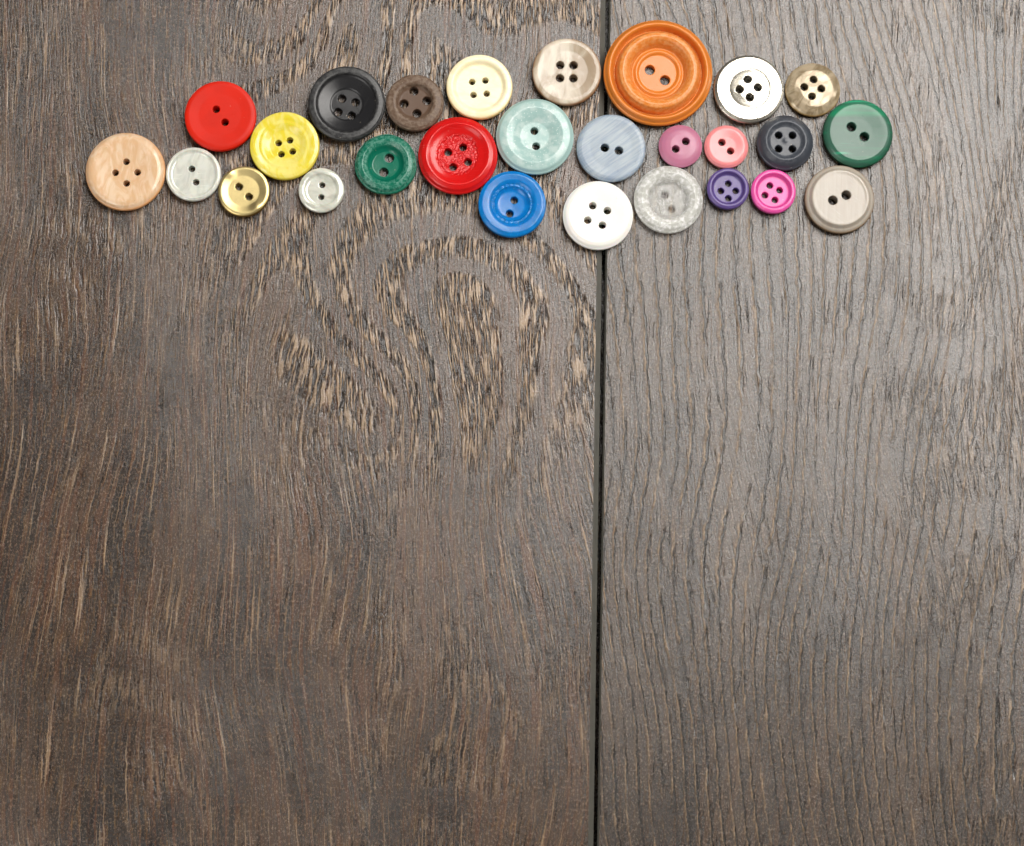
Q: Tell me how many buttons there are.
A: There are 27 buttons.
